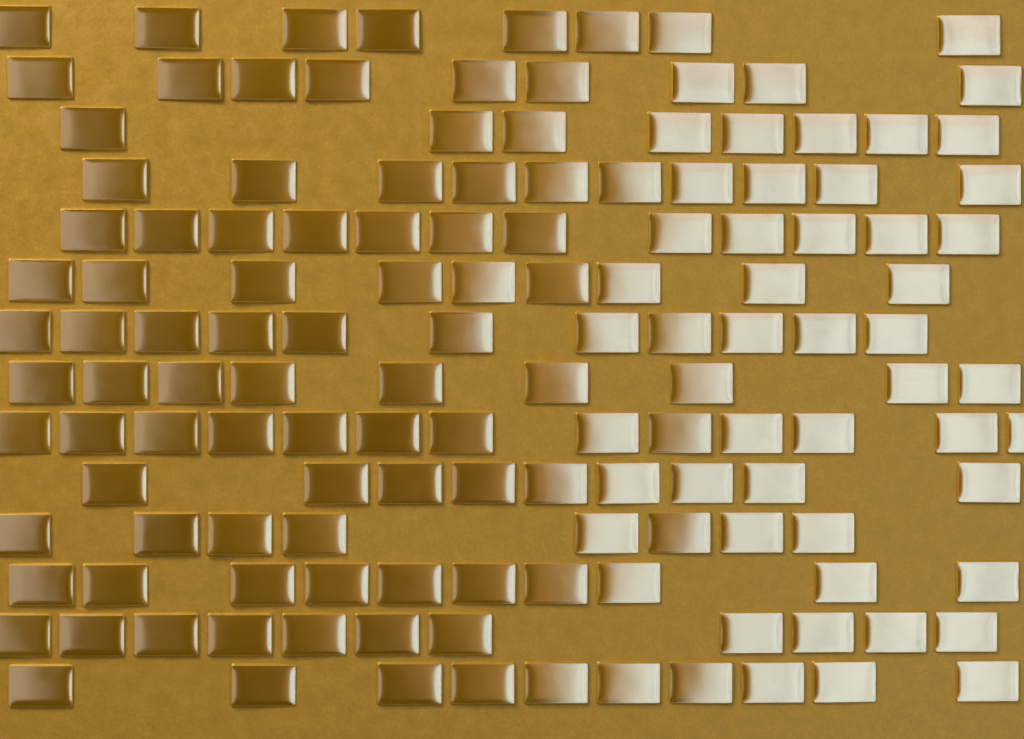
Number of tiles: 137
